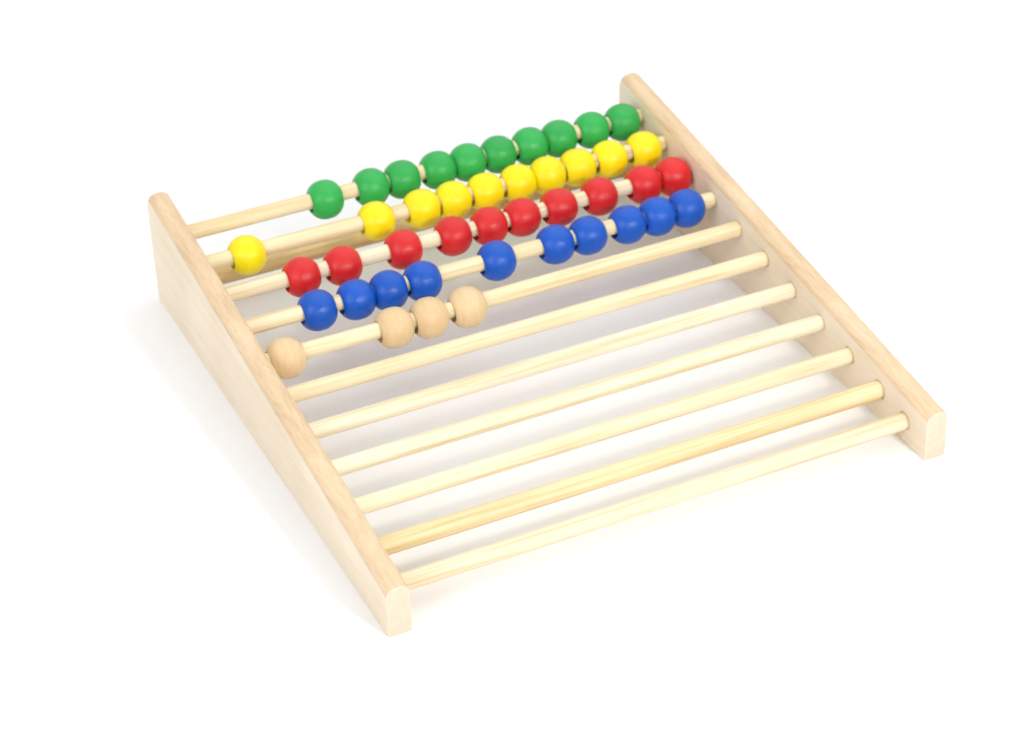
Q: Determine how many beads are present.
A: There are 44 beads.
